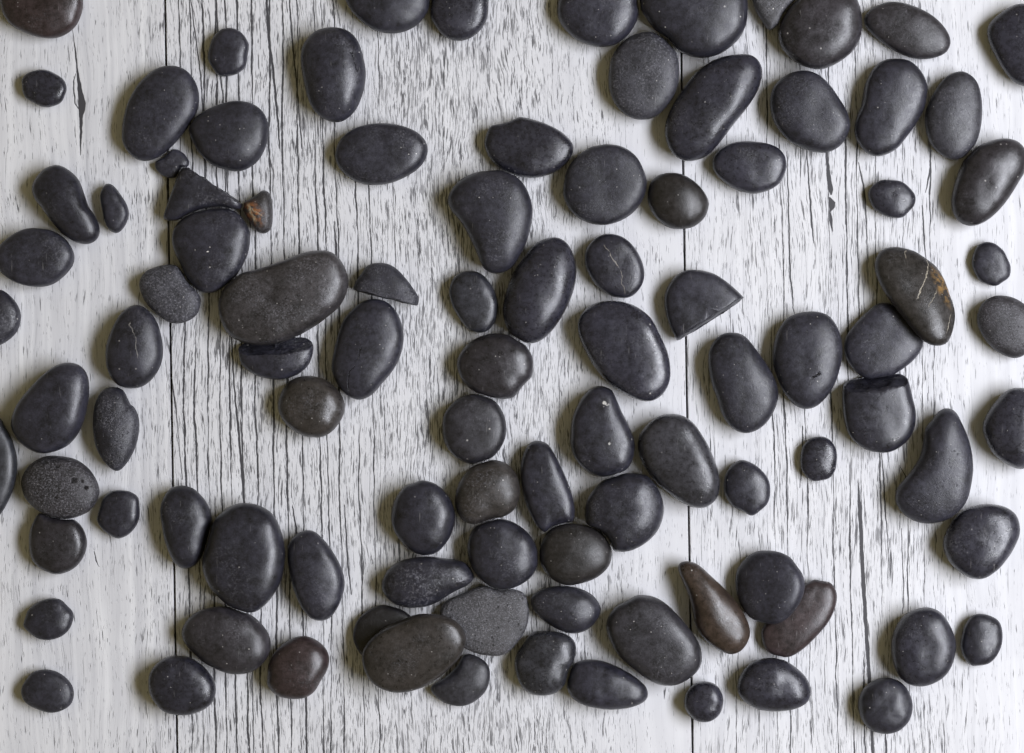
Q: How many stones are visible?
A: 100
